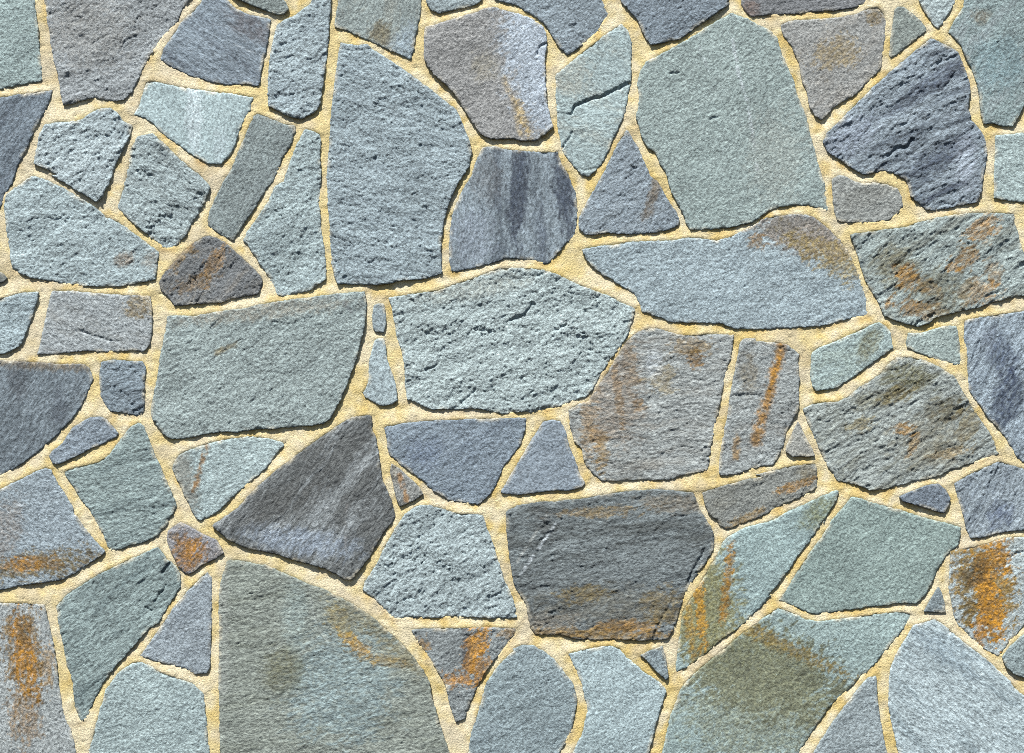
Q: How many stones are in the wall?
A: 80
